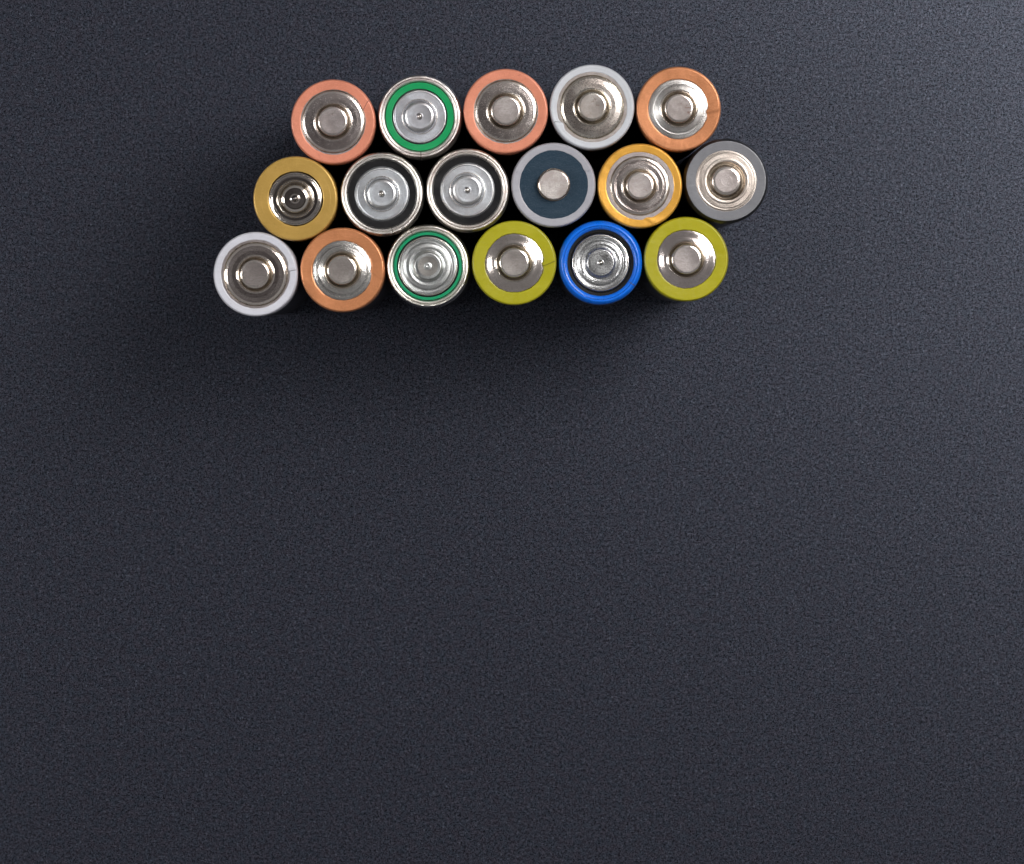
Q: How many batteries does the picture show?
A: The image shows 17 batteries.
